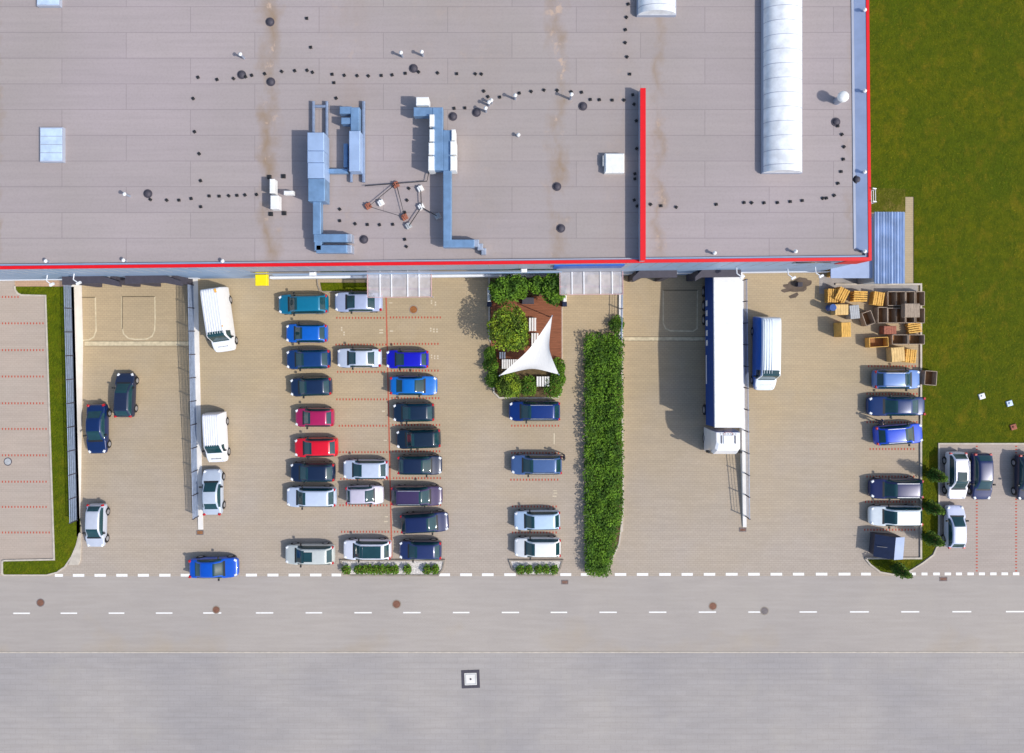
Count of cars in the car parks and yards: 40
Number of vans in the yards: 3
